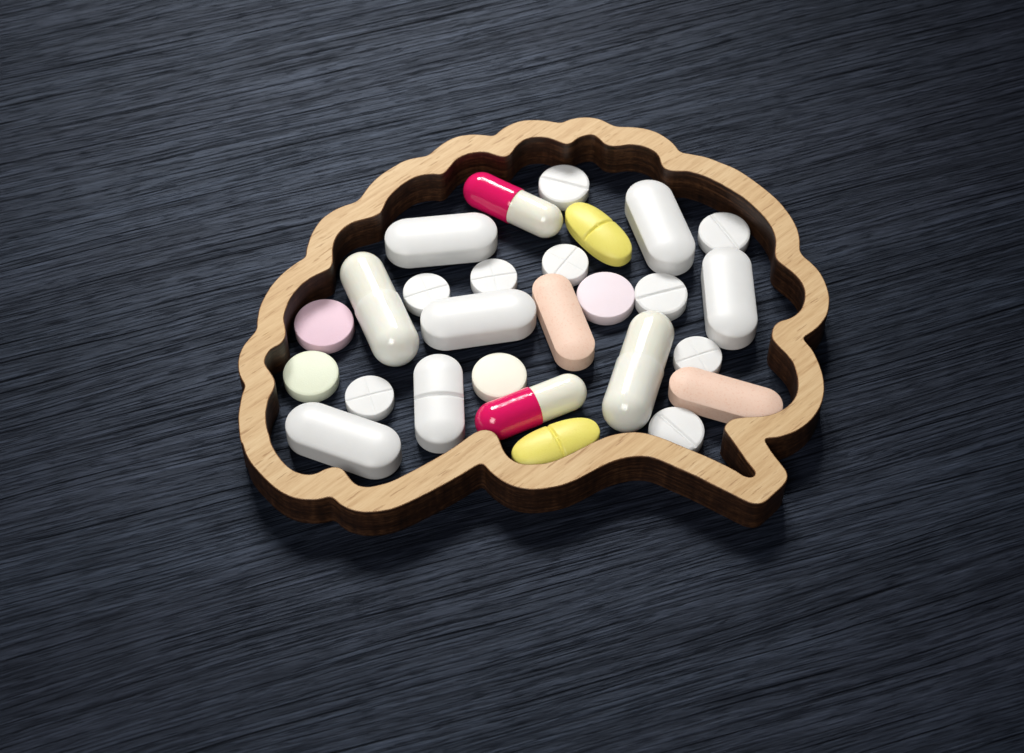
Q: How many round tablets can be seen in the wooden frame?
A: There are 13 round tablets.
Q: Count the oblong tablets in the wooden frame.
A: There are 10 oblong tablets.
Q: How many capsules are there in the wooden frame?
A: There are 4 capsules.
